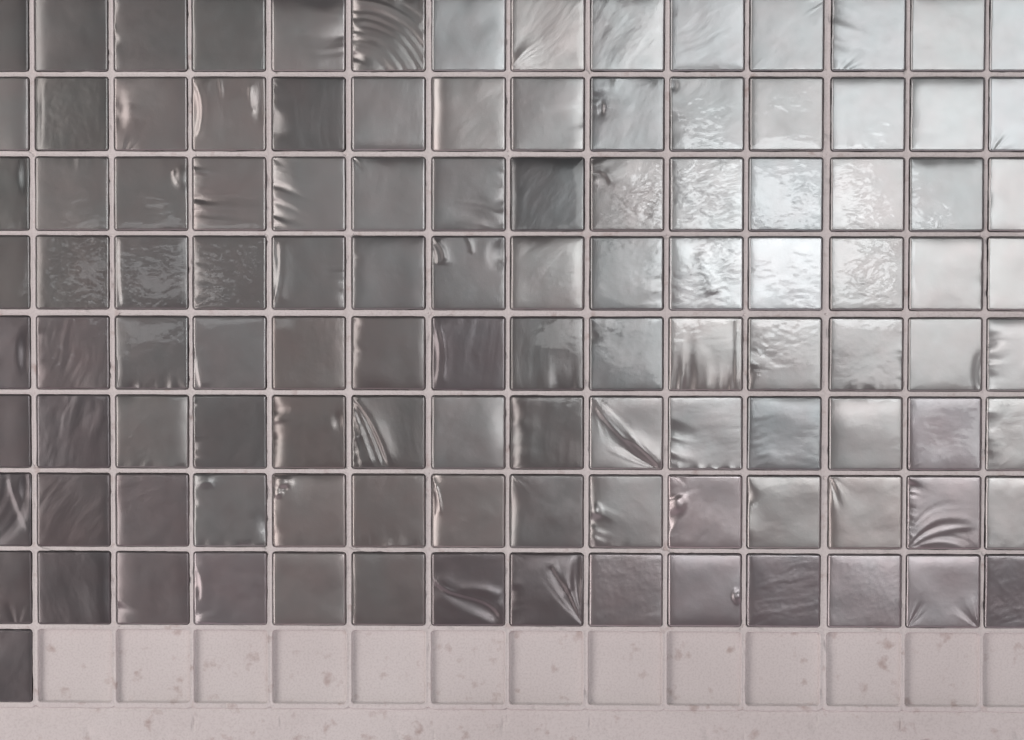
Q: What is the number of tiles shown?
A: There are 113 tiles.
